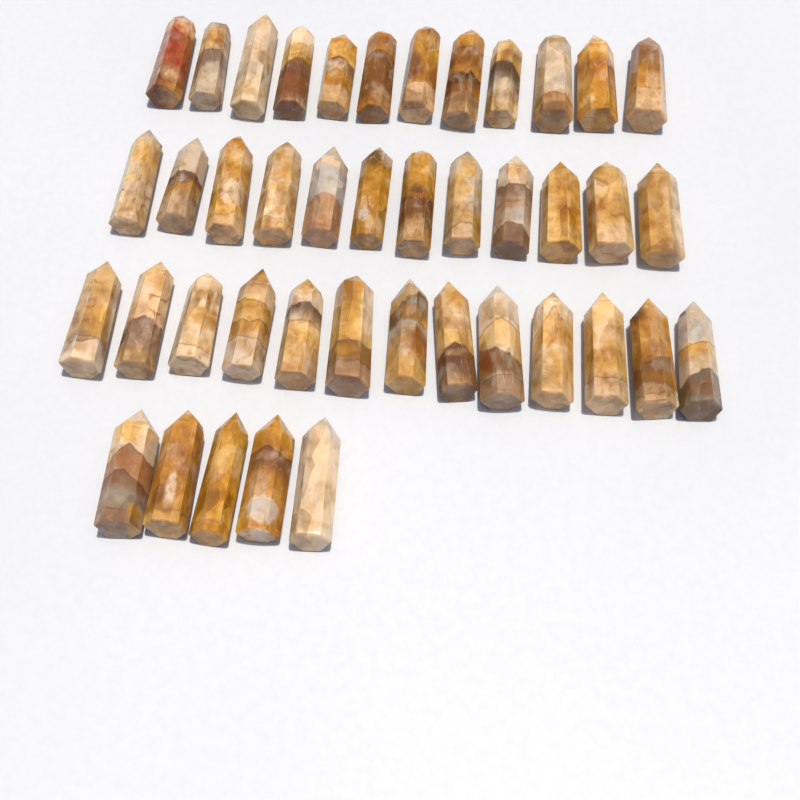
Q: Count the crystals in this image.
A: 42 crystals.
